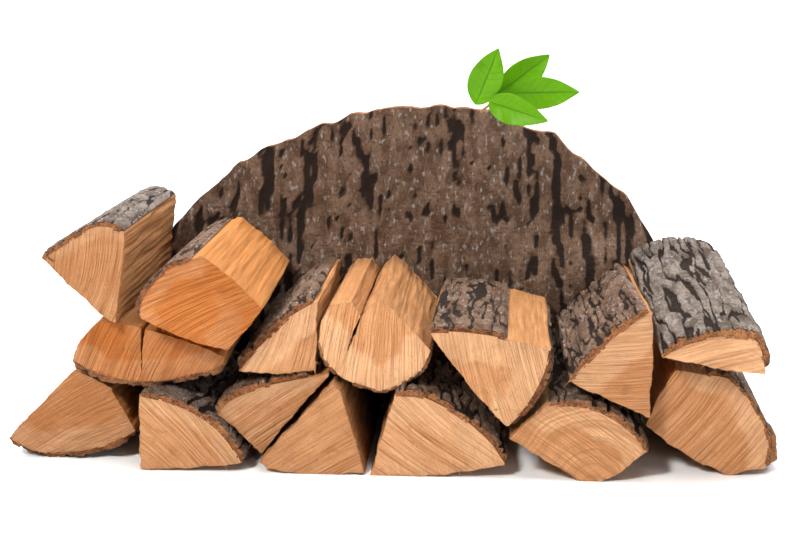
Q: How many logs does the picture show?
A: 15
